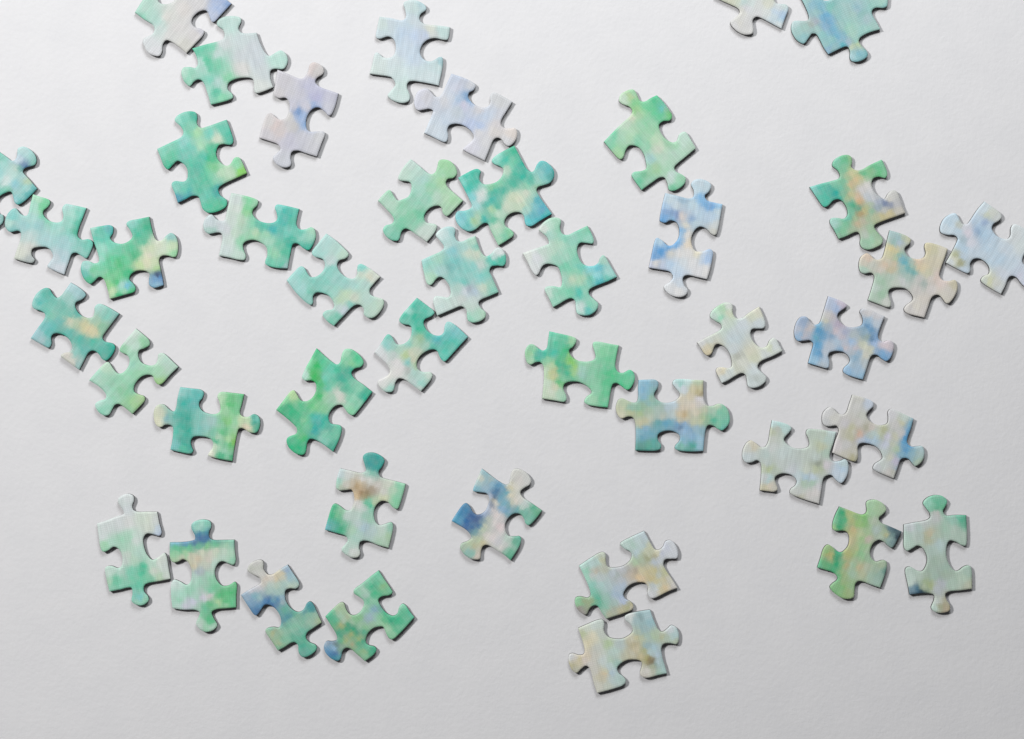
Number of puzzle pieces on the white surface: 43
